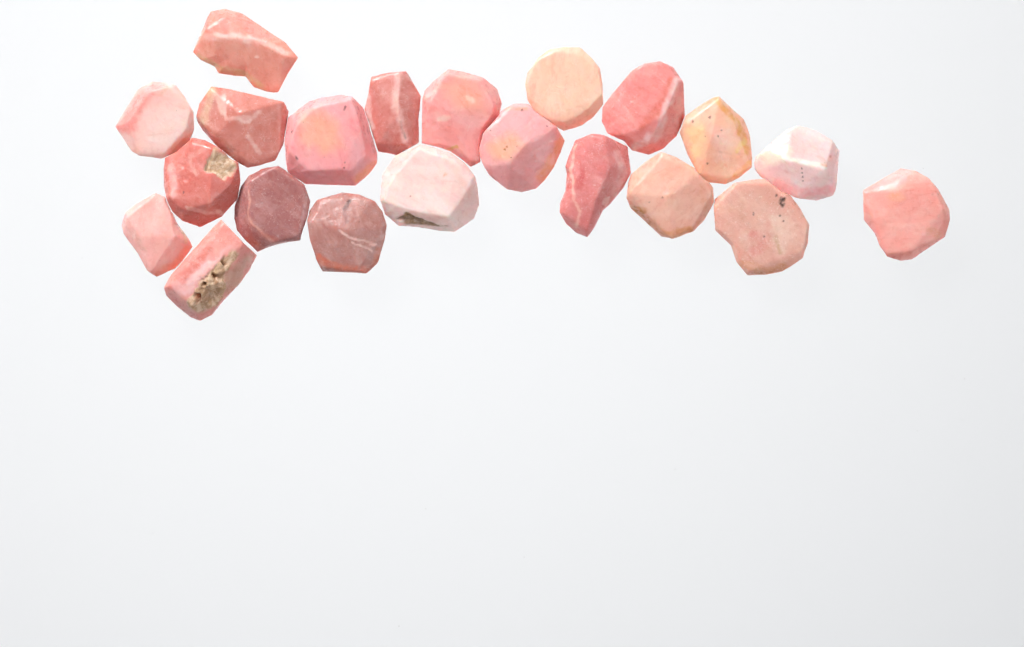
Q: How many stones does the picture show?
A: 21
